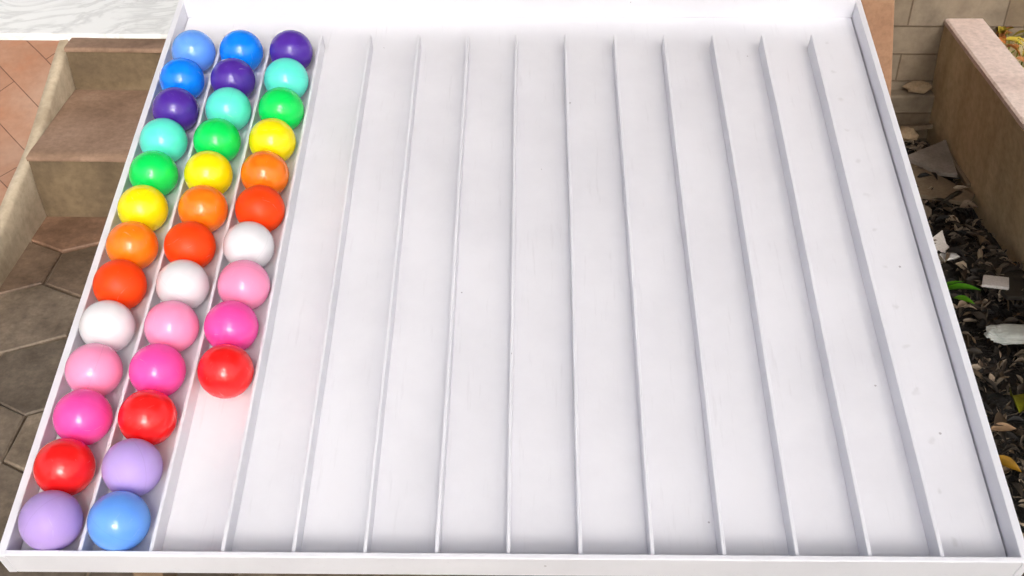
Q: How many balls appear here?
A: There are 36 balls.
